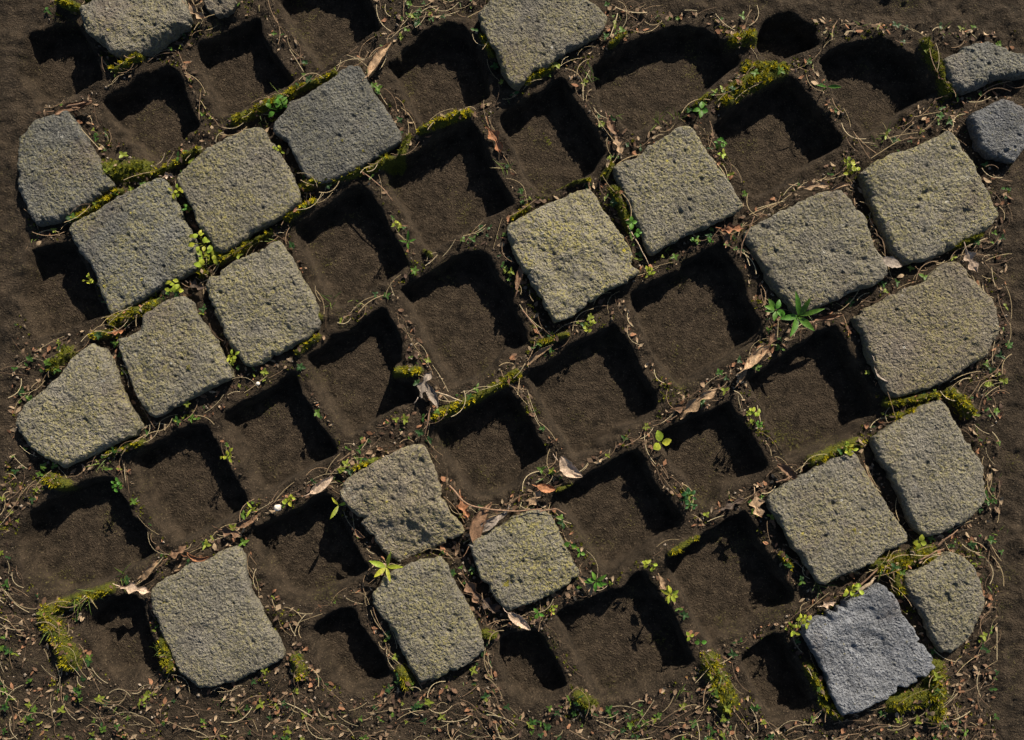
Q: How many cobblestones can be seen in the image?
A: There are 25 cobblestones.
